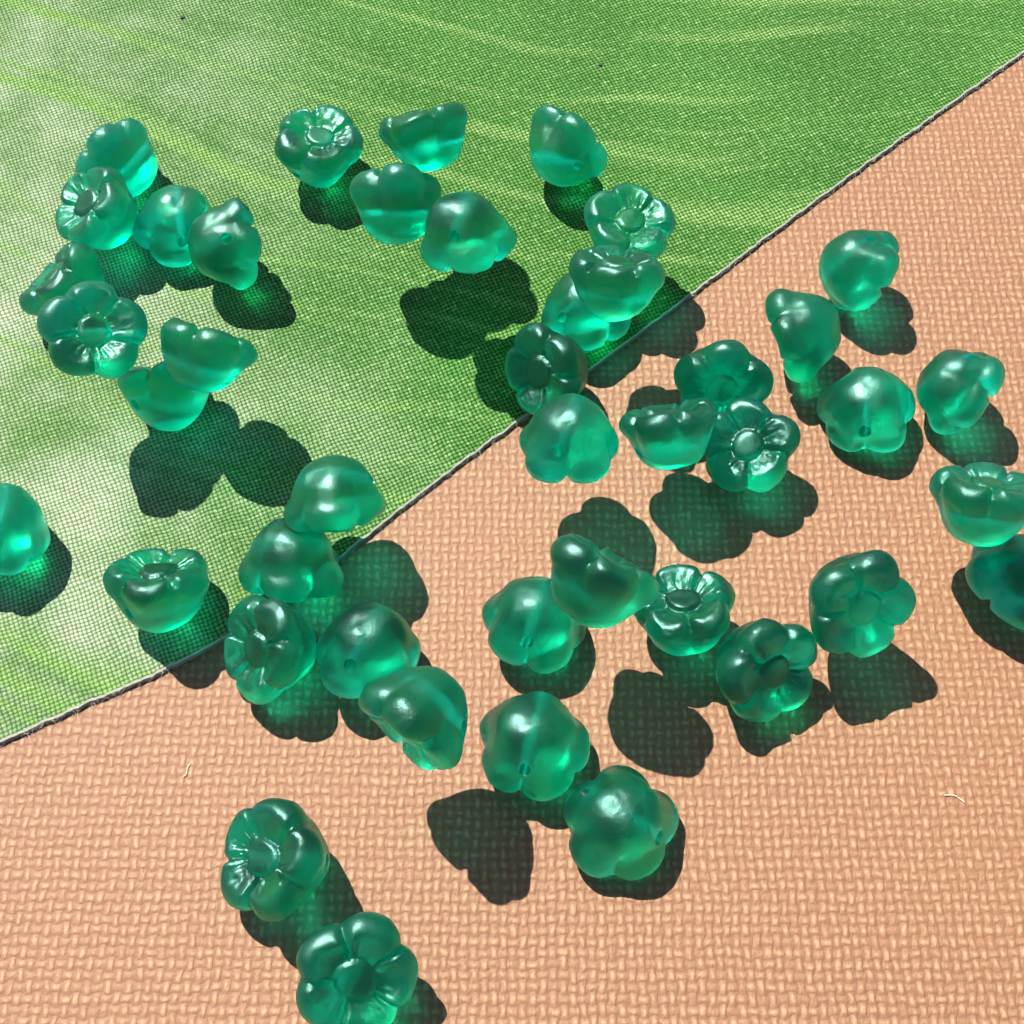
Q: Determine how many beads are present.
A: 43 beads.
